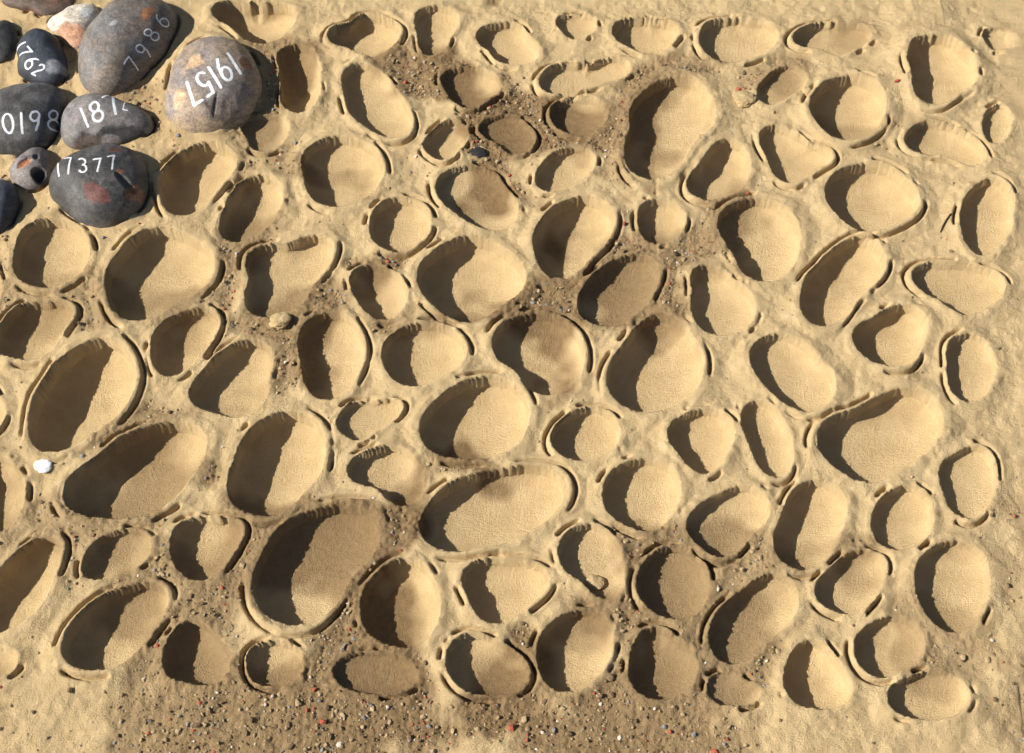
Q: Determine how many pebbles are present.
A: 11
